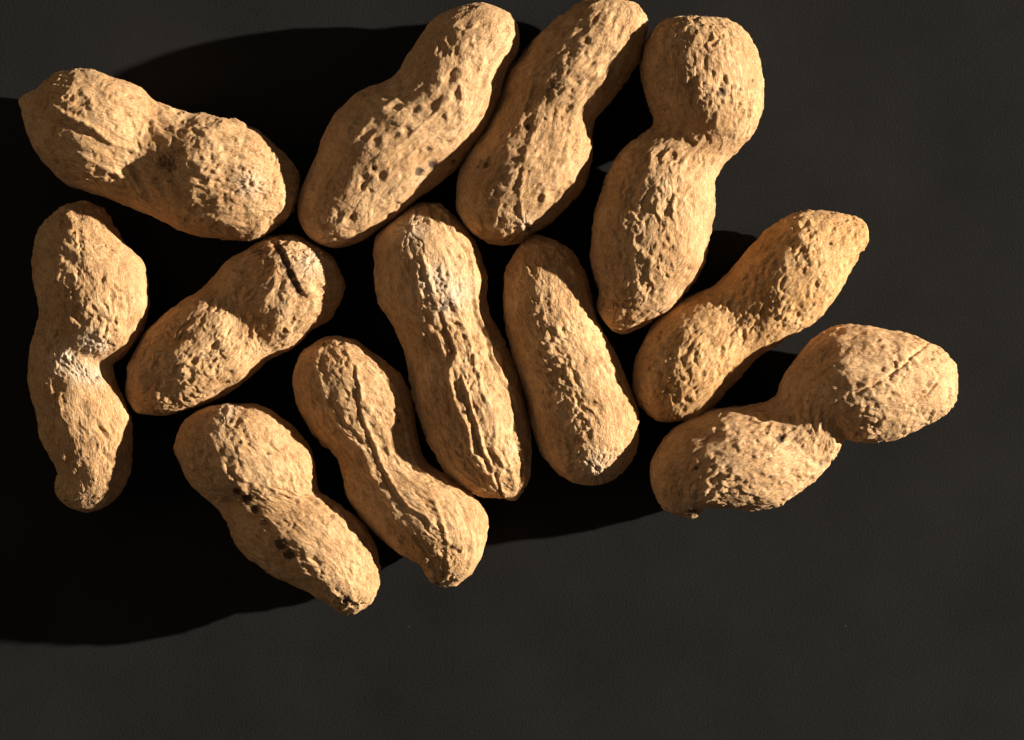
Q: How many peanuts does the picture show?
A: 12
